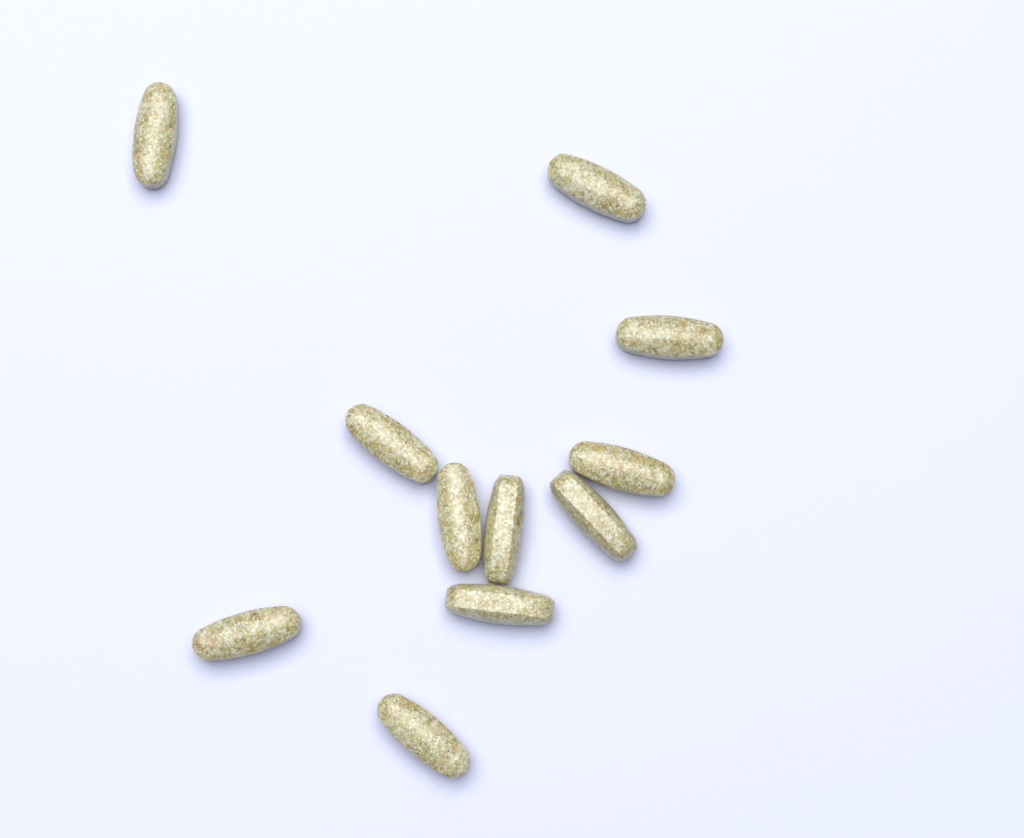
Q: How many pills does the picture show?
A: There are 11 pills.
